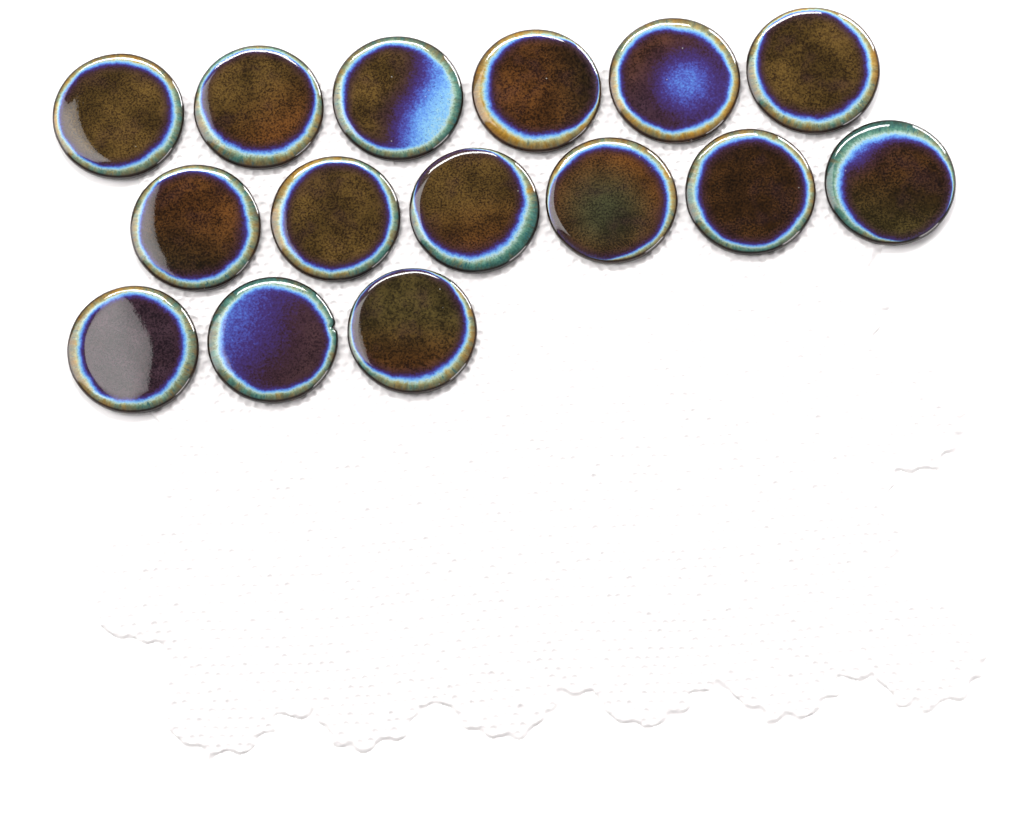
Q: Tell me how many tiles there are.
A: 15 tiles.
